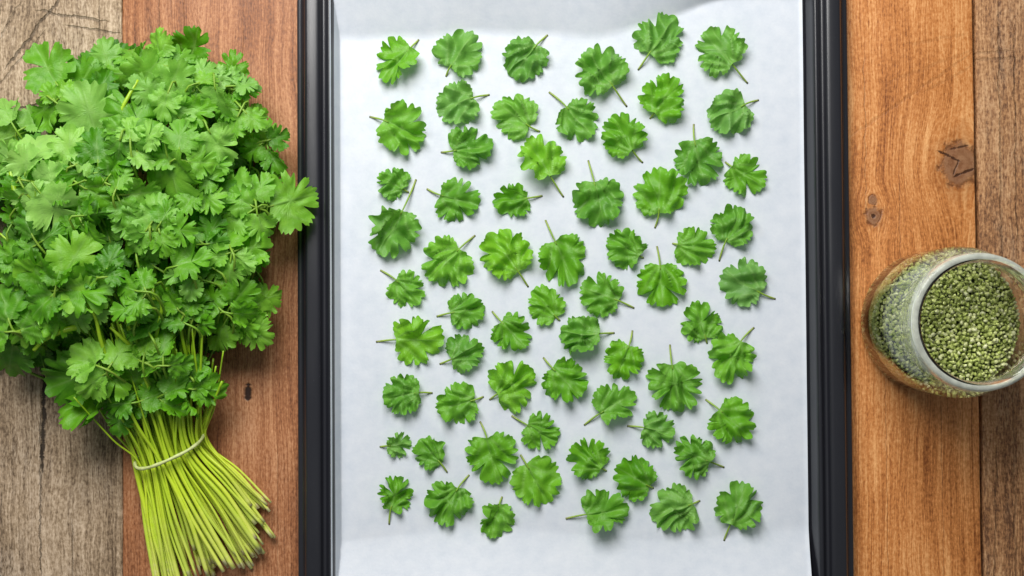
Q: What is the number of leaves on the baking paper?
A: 64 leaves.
